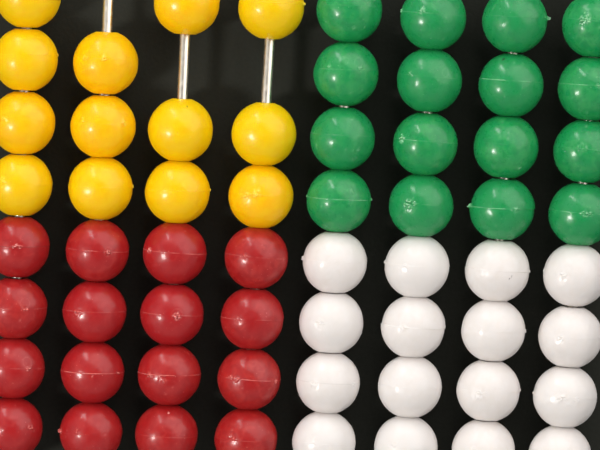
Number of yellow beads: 13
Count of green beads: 16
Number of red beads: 16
